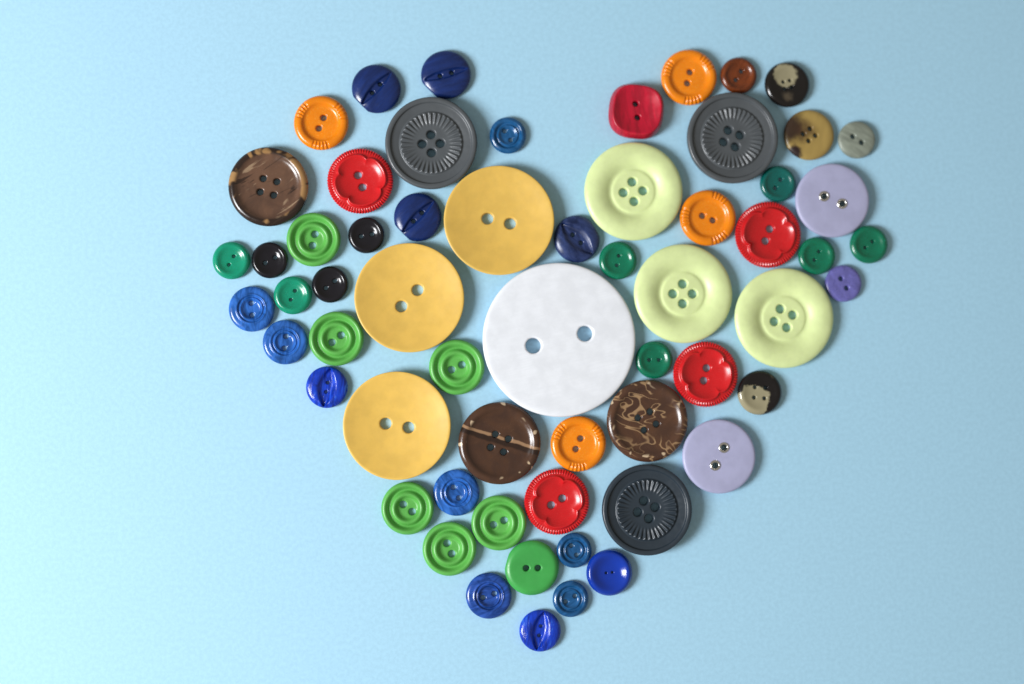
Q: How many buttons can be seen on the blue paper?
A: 61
